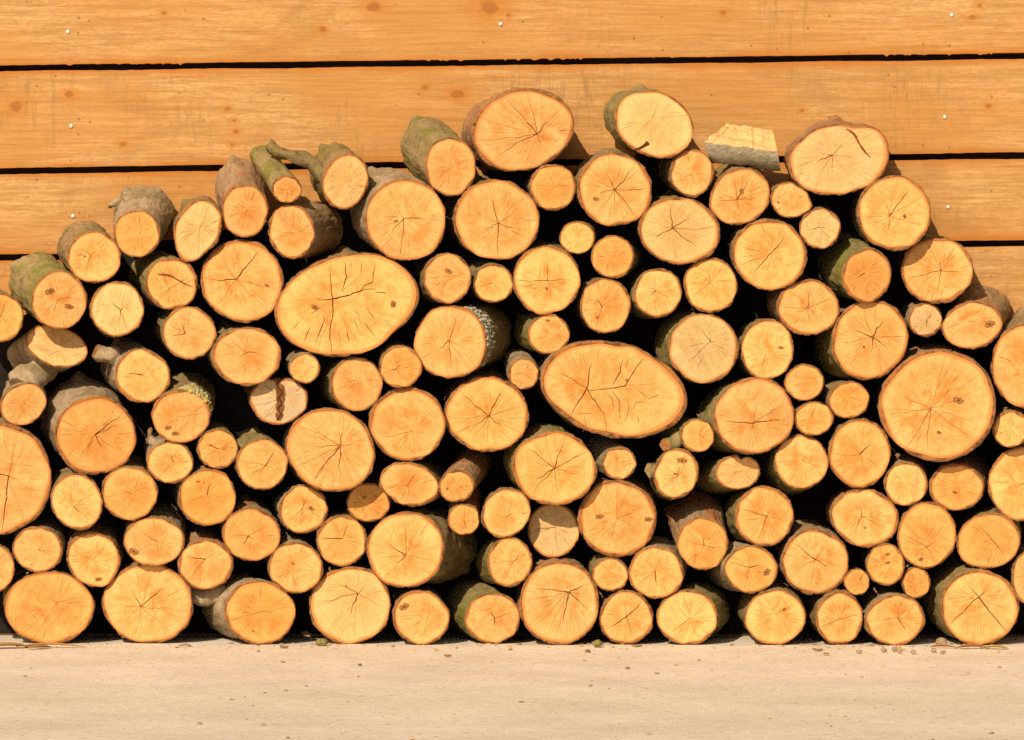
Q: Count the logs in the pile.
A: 131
